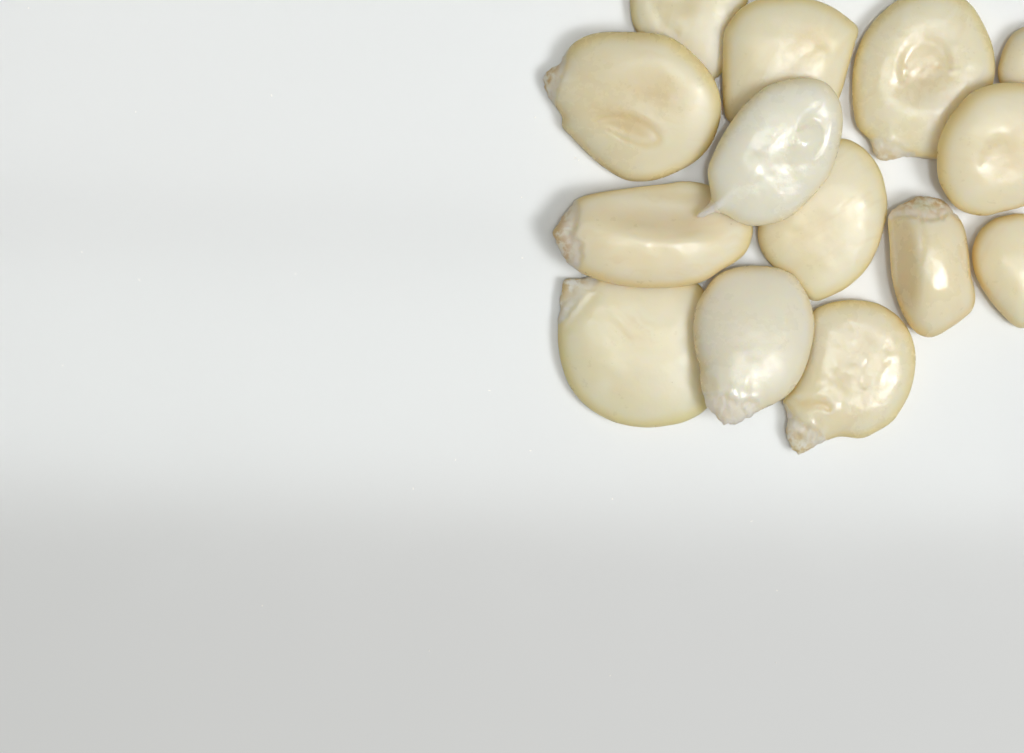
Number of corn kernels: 14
